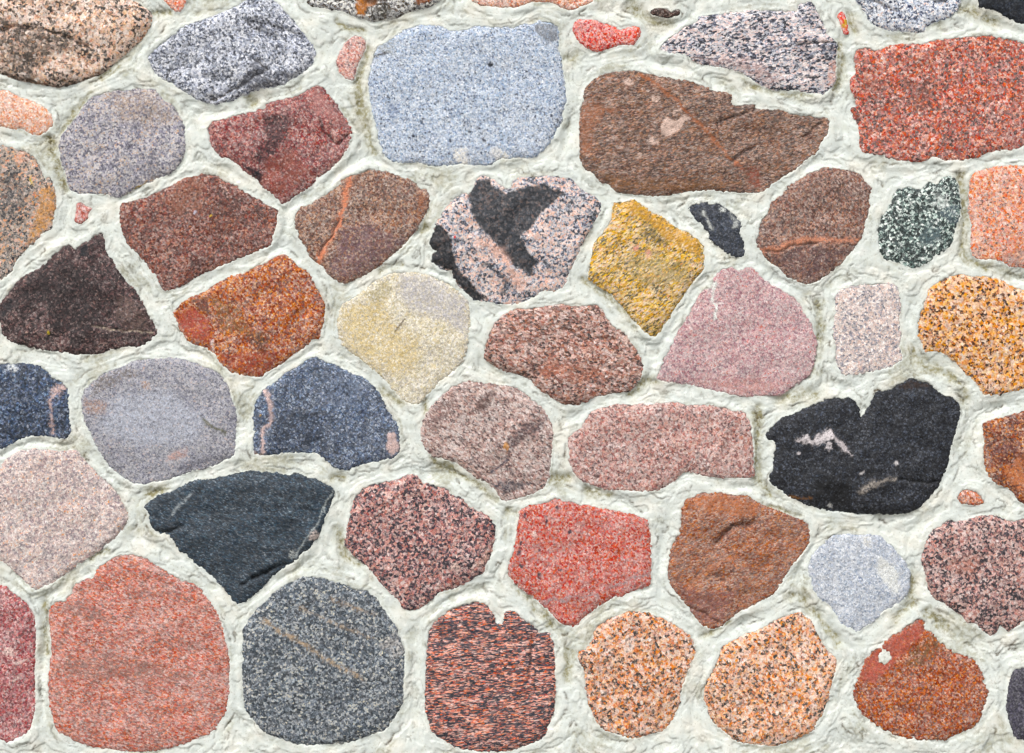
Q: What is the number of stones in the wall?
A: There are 58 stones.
